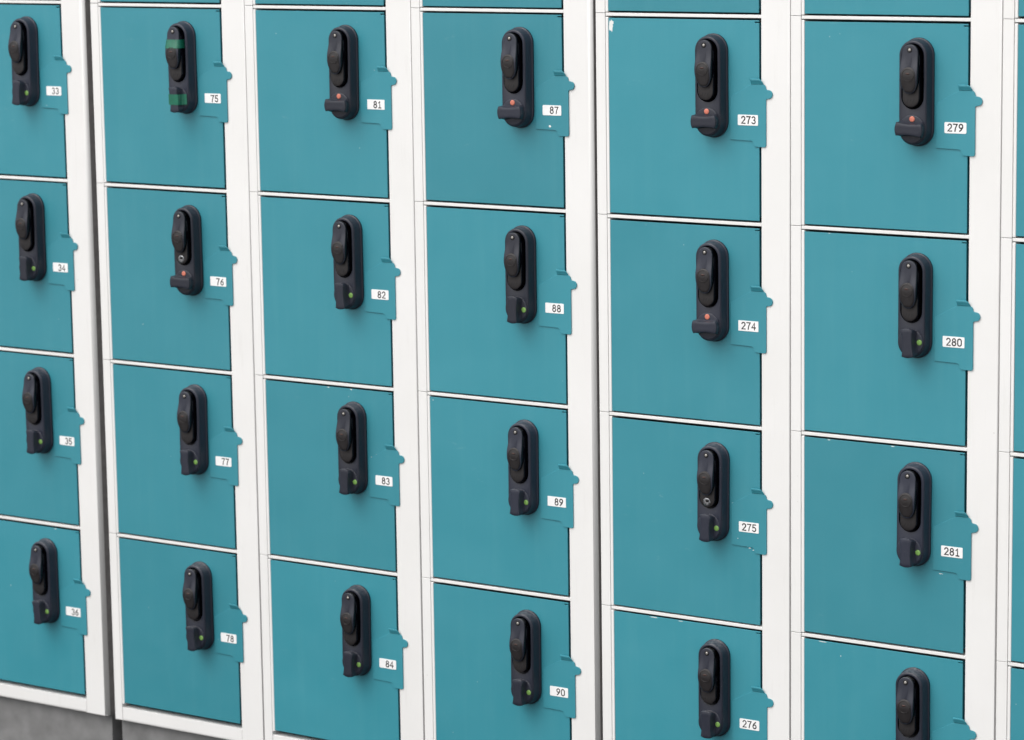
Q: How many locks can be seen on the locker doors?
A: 24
